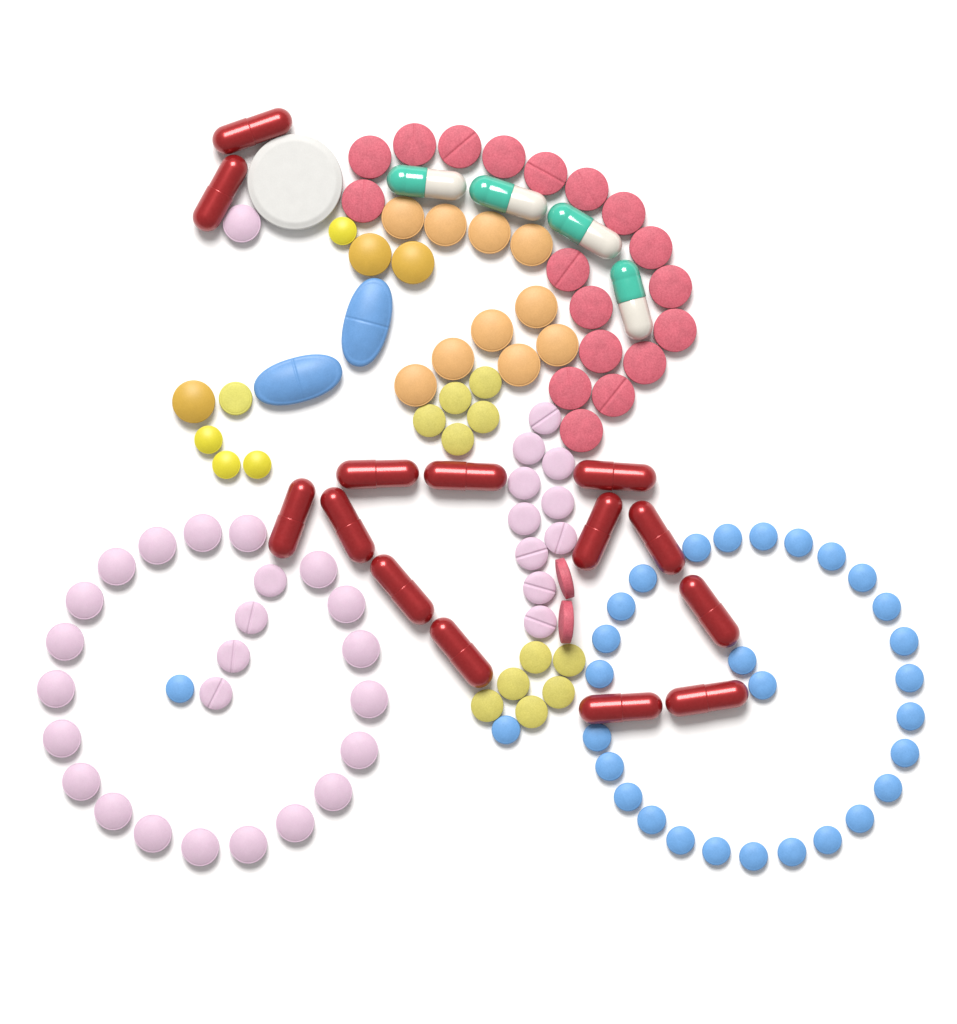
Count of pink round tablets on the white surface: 35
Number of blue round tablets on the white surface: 30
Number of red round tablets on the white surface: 20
